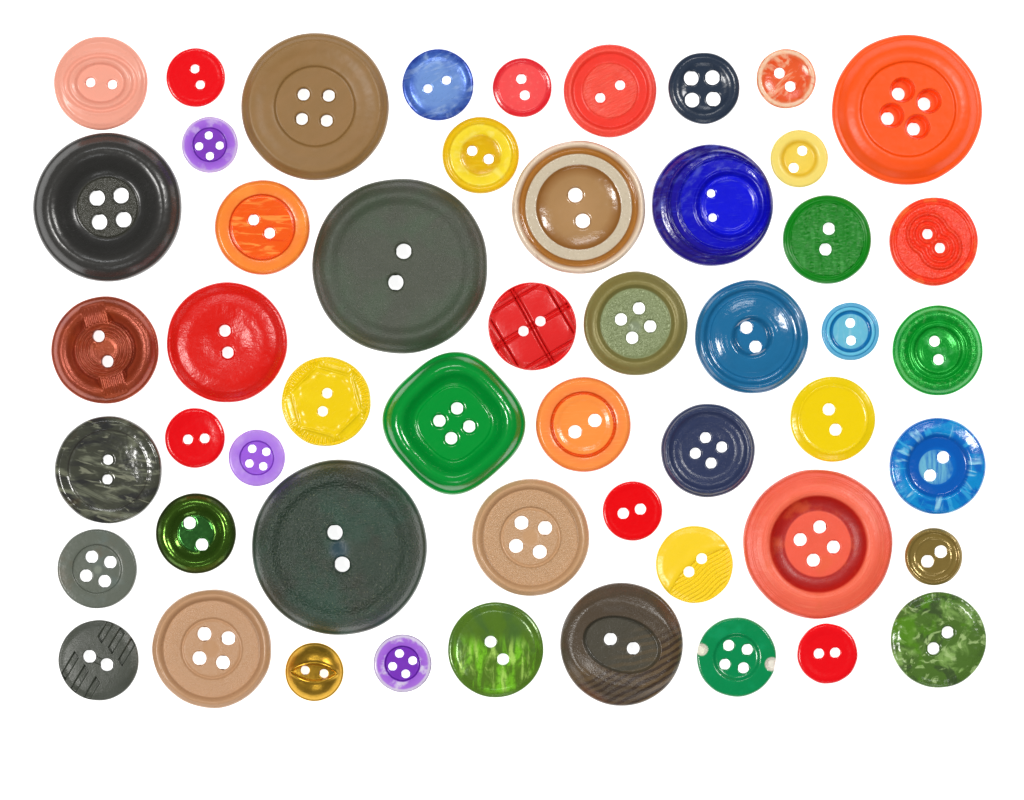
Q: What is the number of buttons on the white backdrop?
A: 52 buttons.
